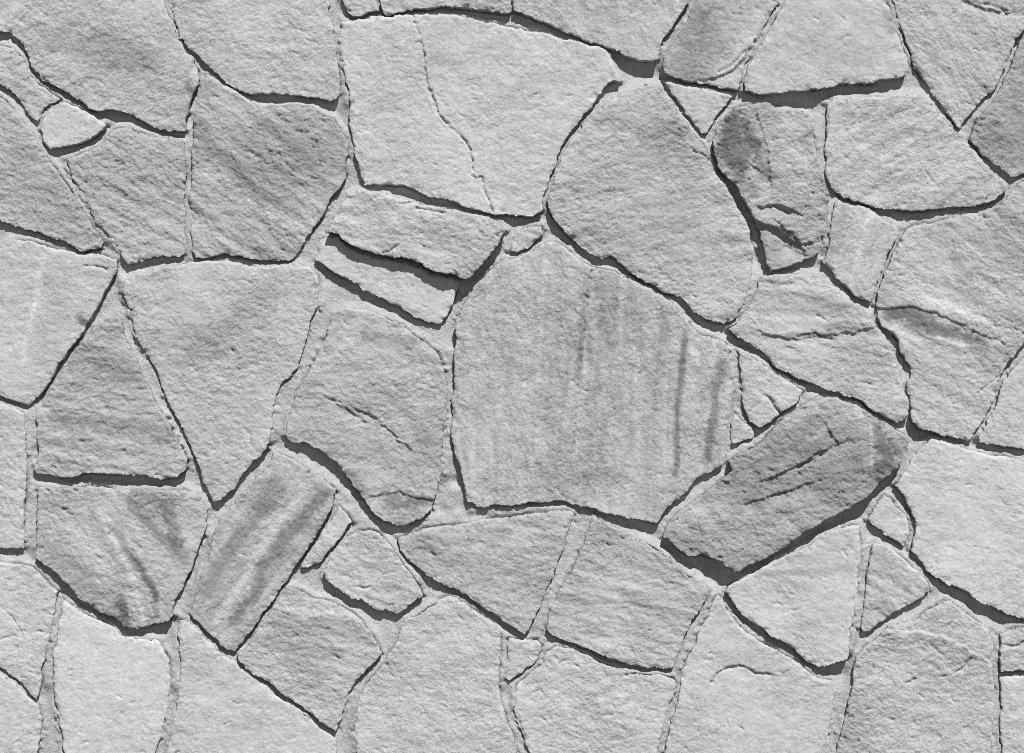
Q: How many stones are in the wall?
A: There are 57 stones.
